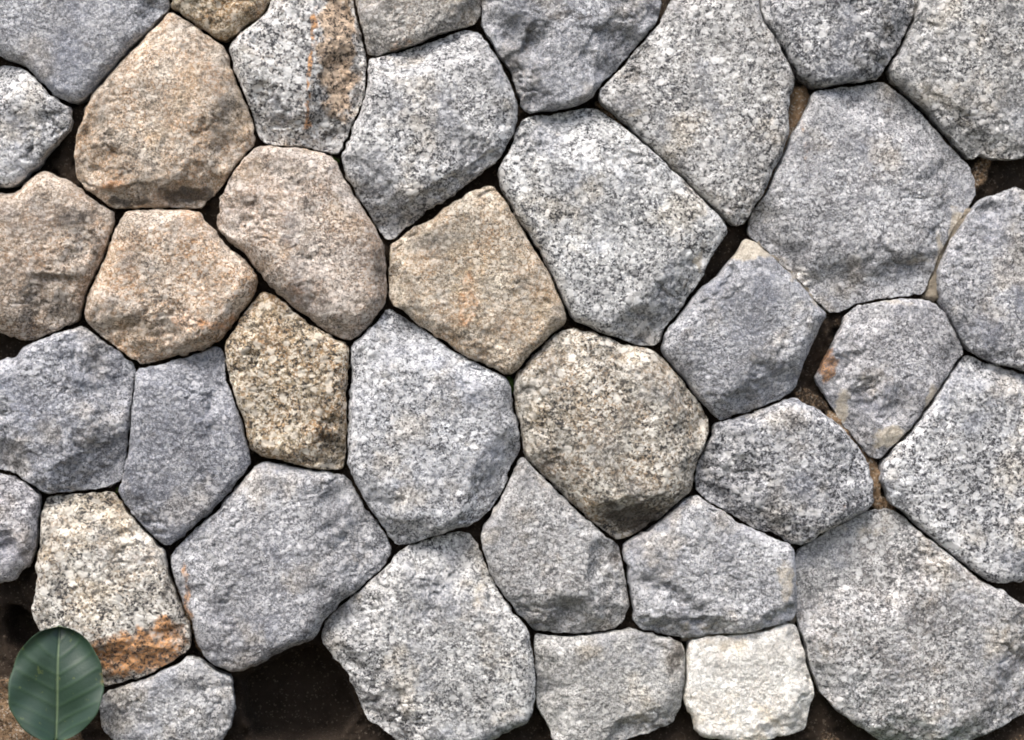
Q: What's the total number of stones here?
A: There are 37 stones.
